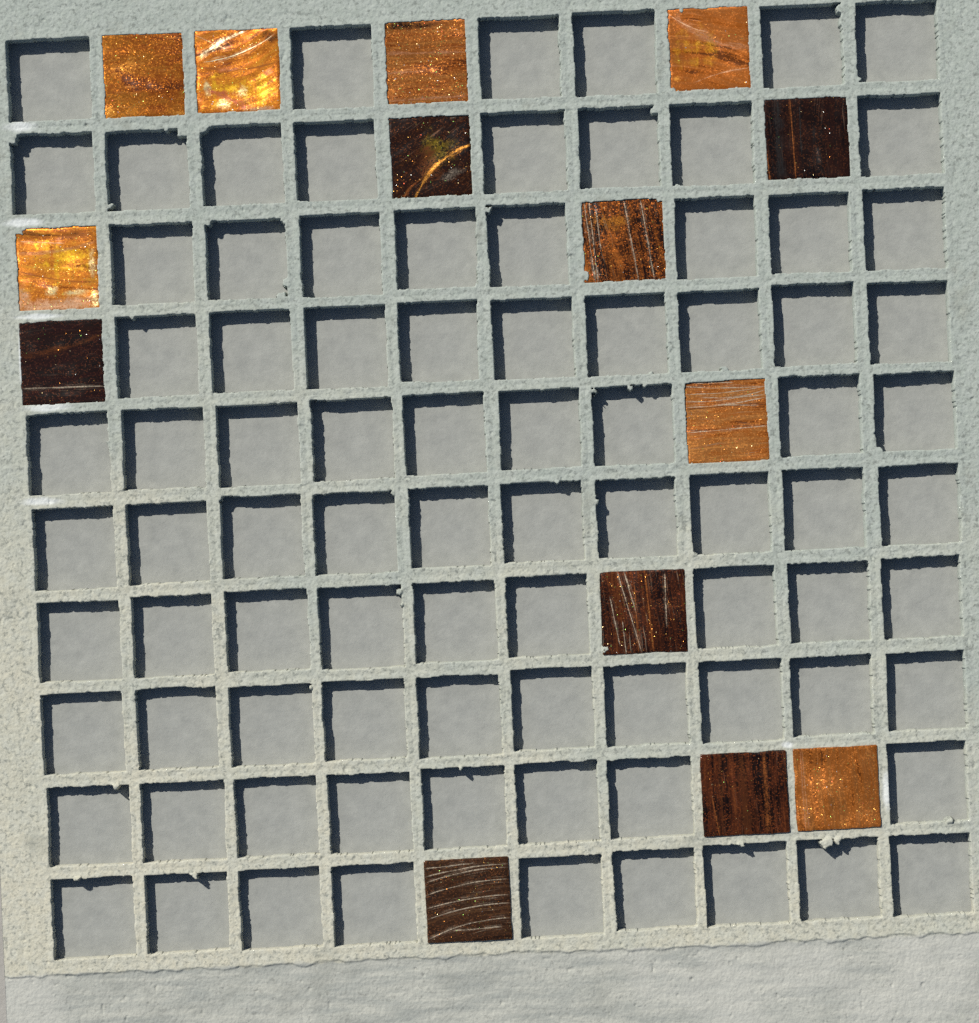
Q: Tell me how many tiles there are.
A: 14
